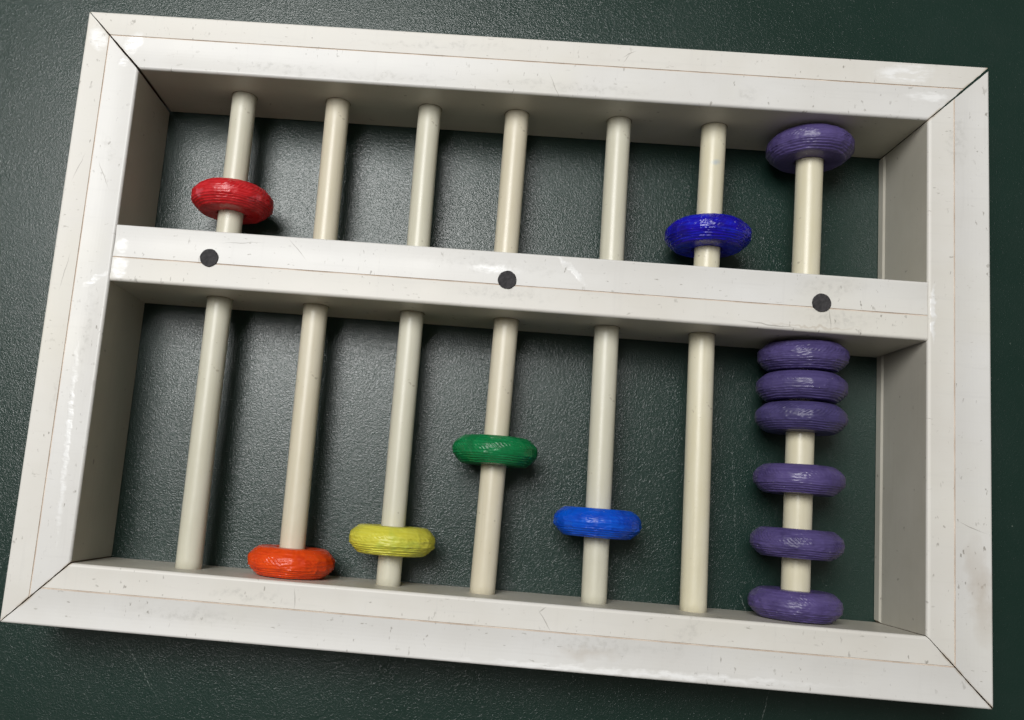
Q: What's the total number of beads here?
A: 13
